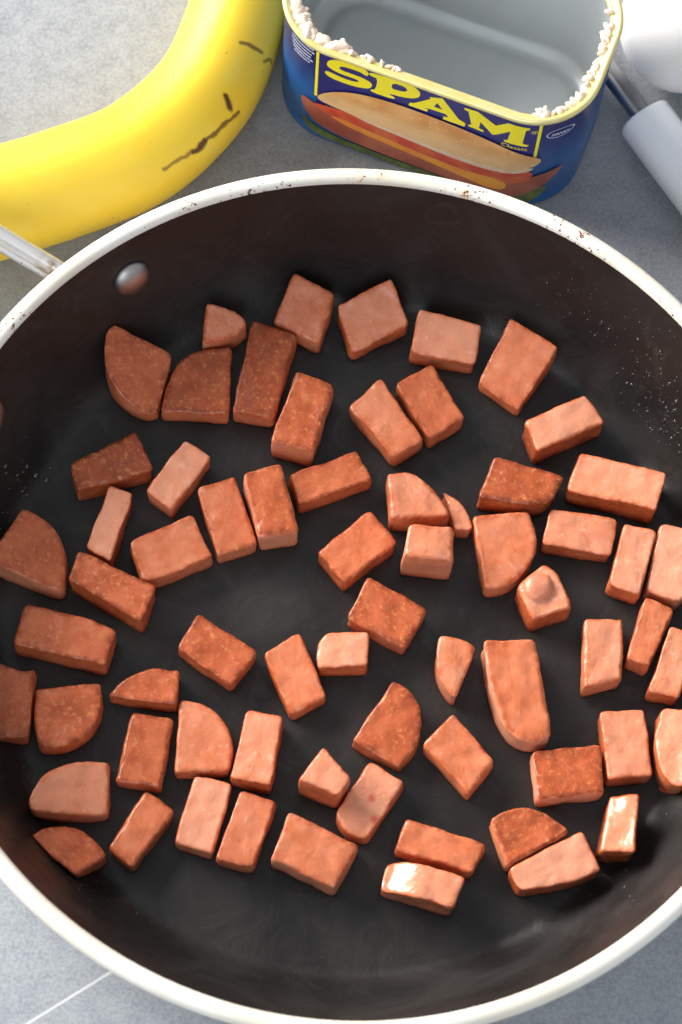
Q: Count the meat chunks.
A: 66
